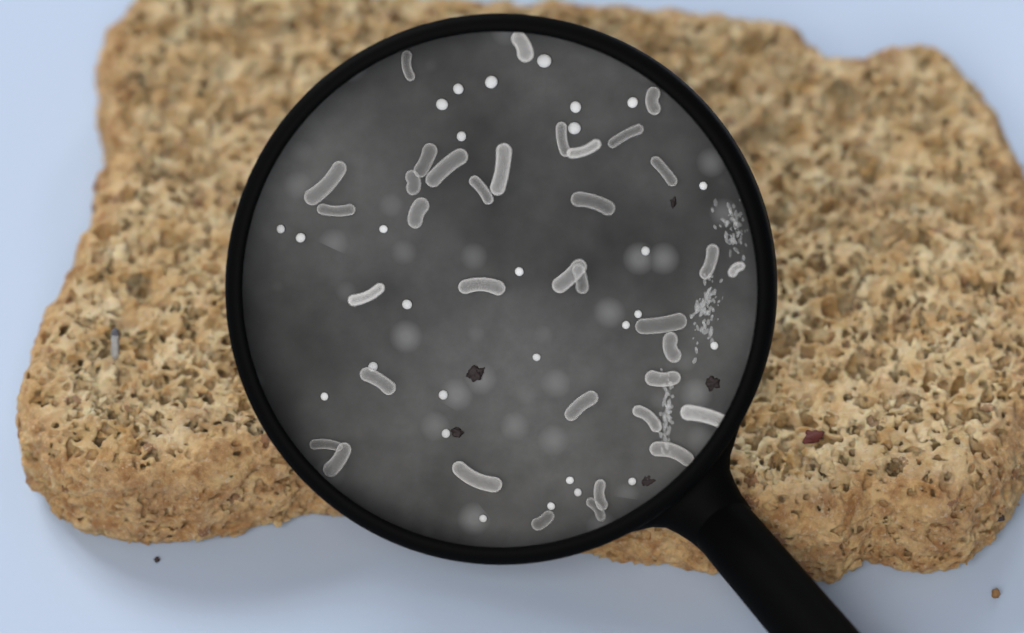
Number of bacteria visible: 36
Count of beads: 28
